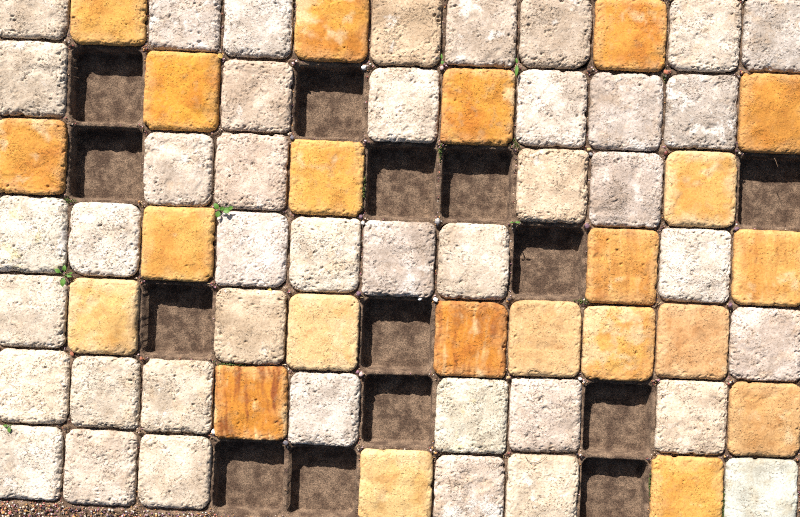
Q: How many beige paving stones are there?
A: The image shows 41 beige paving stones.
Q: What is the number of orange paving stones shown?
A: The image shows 22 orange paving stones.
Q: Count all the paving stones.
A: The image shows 63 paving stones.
